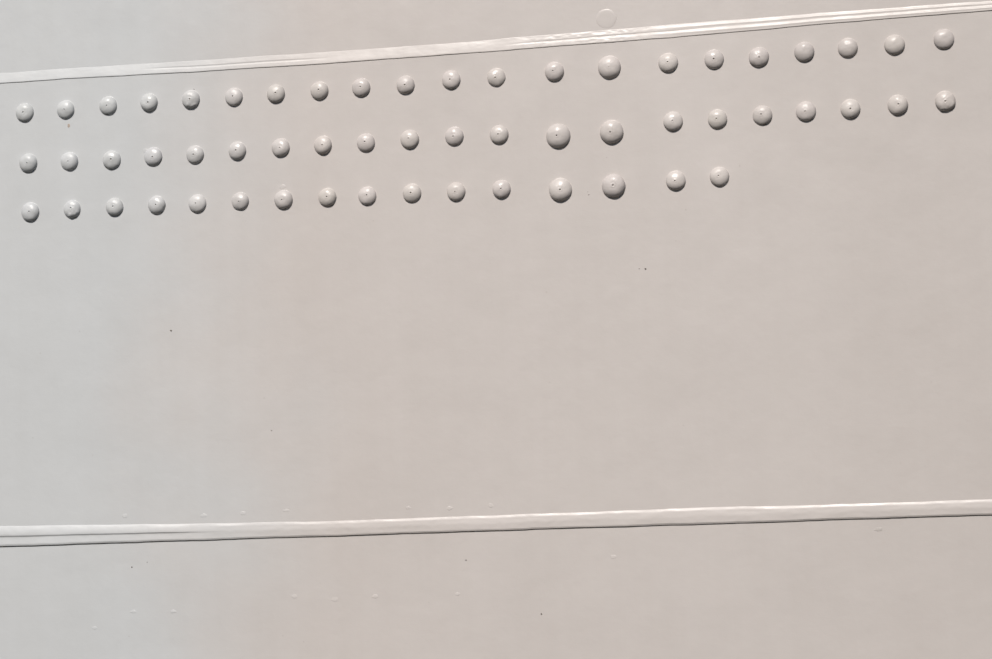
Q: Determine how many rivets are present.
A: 58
